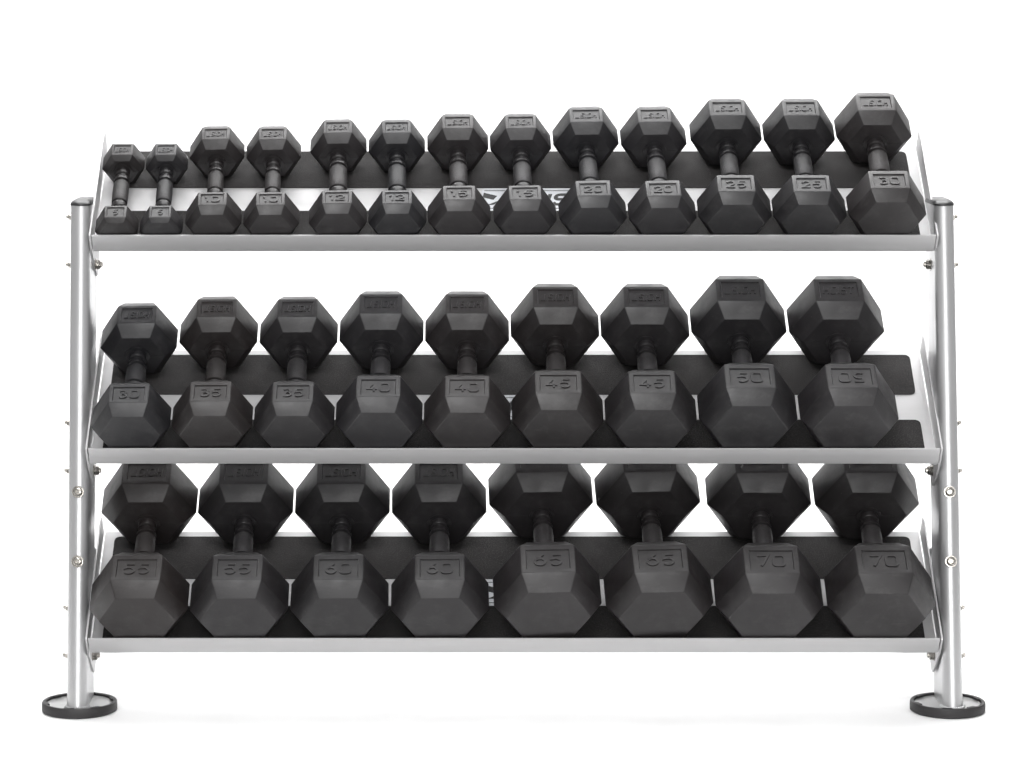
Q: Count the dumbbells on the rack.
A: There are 30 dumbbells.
